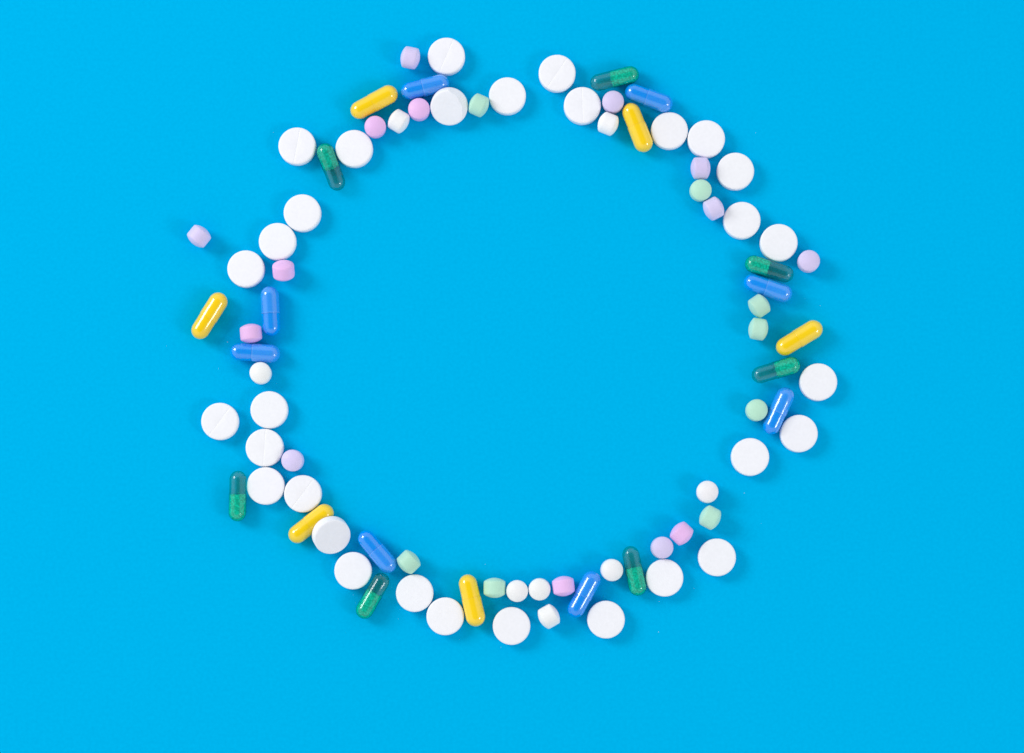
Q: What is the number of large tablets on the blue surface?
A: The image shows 31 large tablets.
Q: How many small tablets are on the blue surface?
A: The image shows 30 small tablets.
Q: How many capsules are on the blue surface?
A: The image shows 21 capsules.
